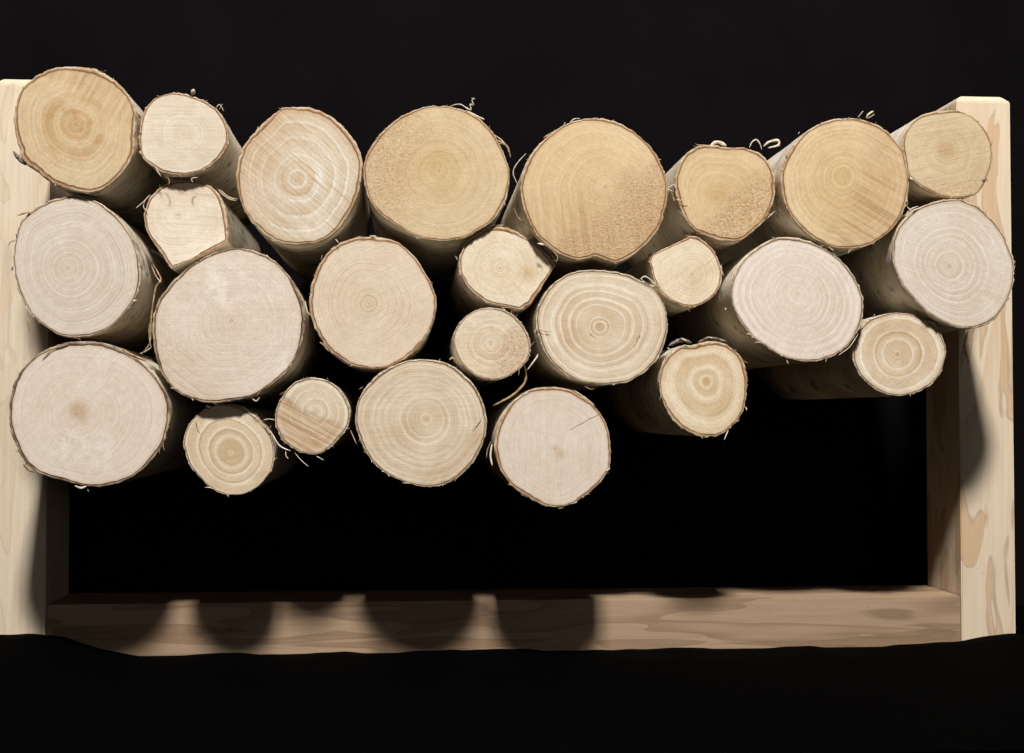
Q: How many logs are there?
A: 25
